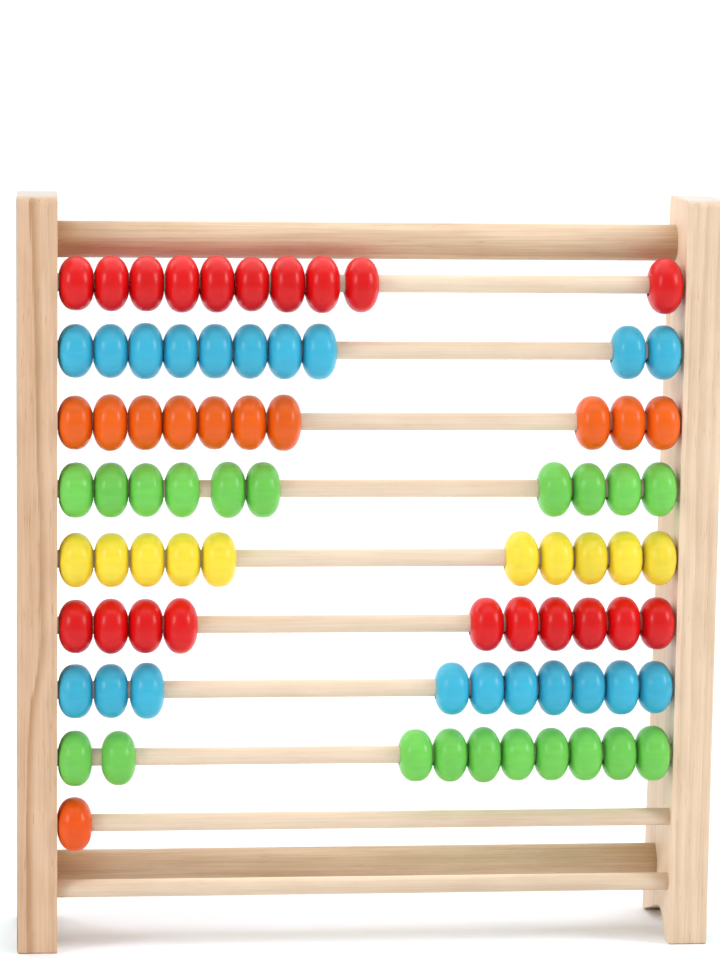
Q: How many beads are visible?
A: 81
